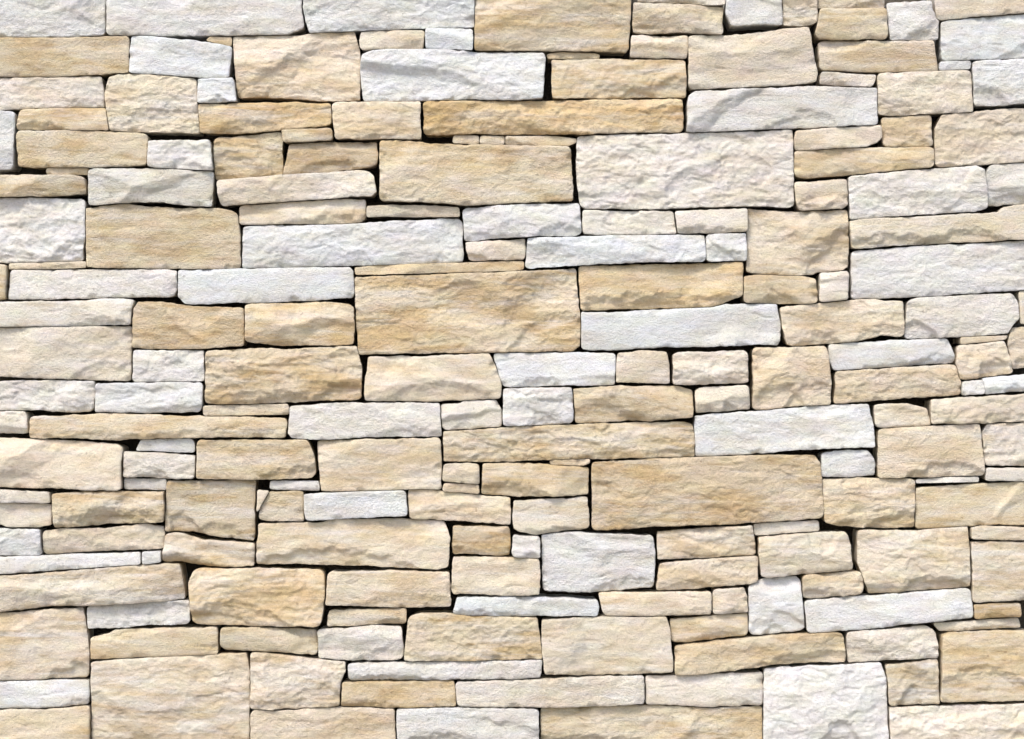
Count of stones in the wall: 200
